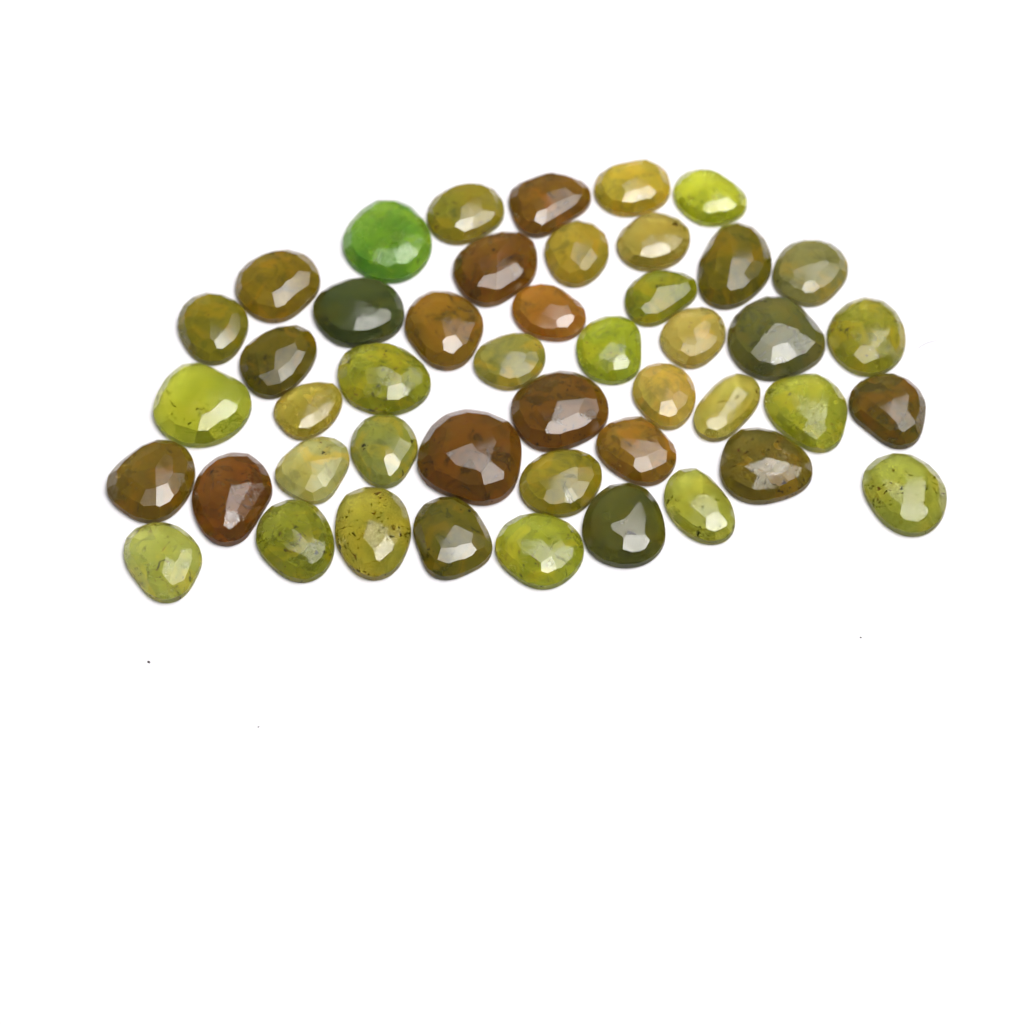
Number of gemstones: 46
